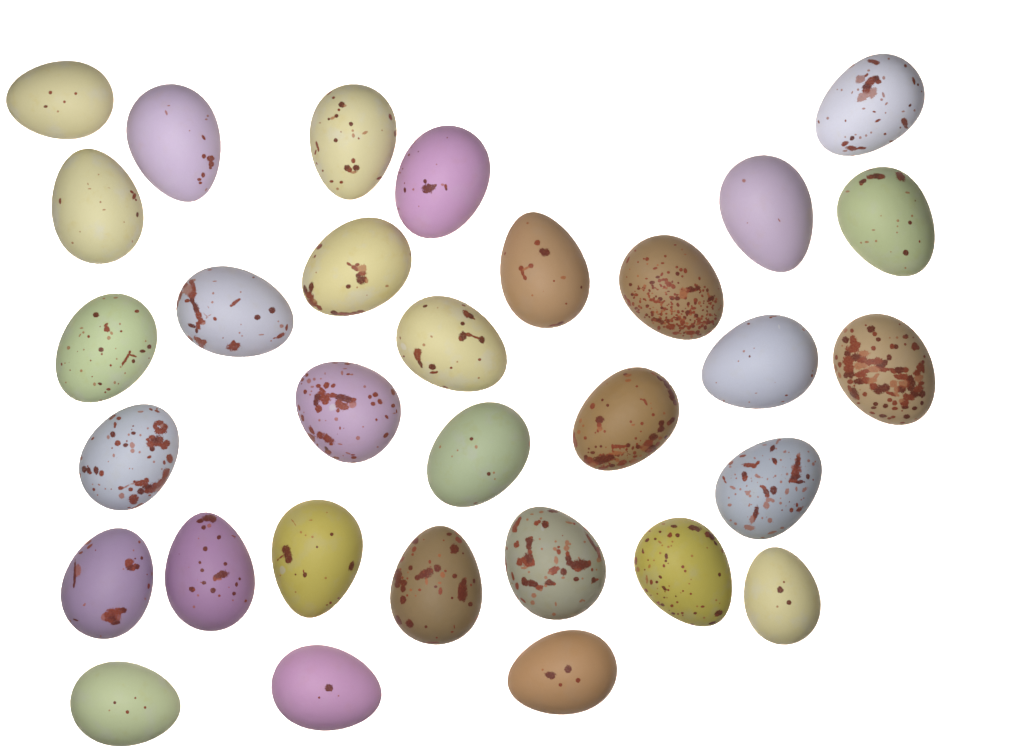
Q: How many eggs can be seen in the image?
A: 31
